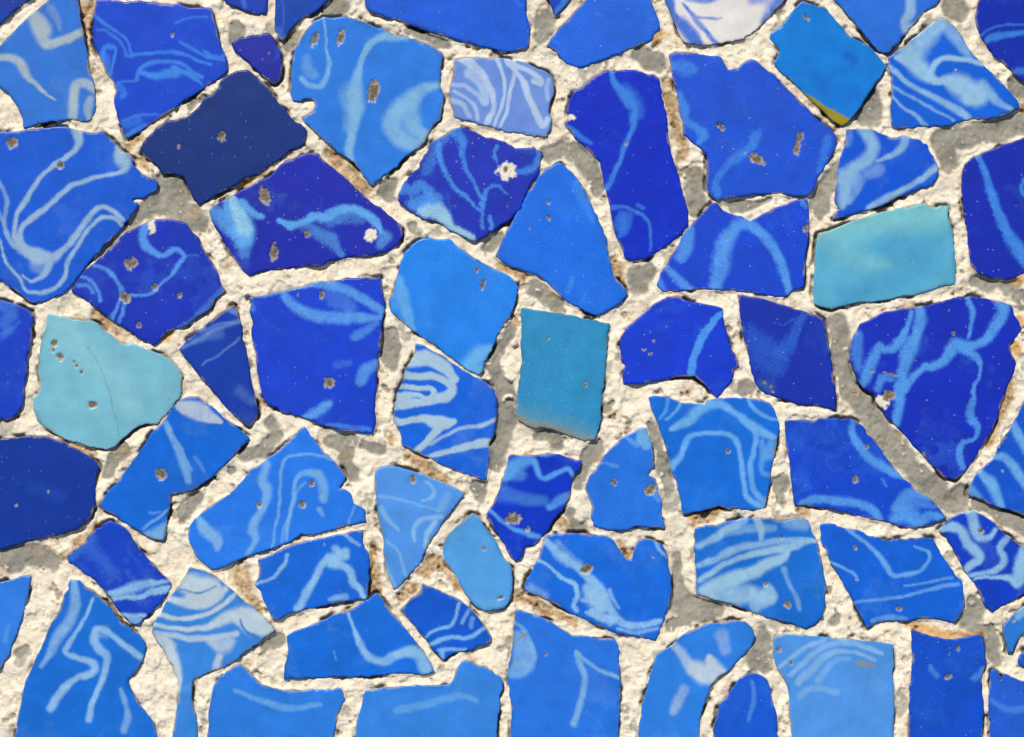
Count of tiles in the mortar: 69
